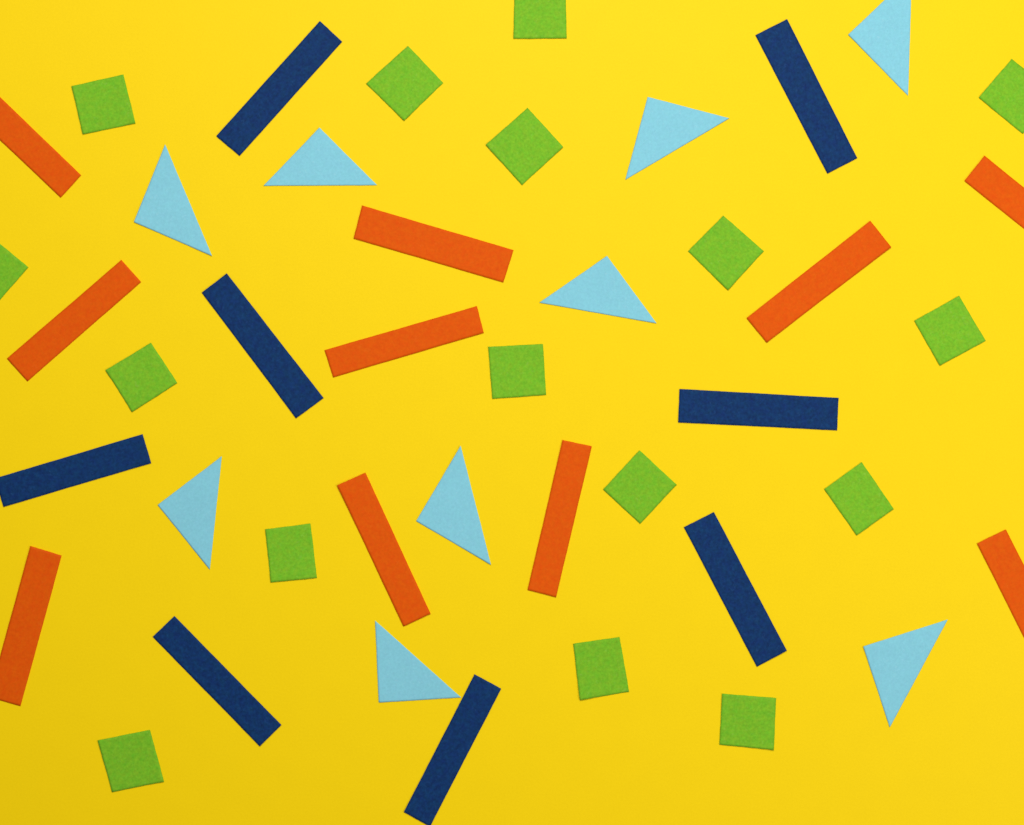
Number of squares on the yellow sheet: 16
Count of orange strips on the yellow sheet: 10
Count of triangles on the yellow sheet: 9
